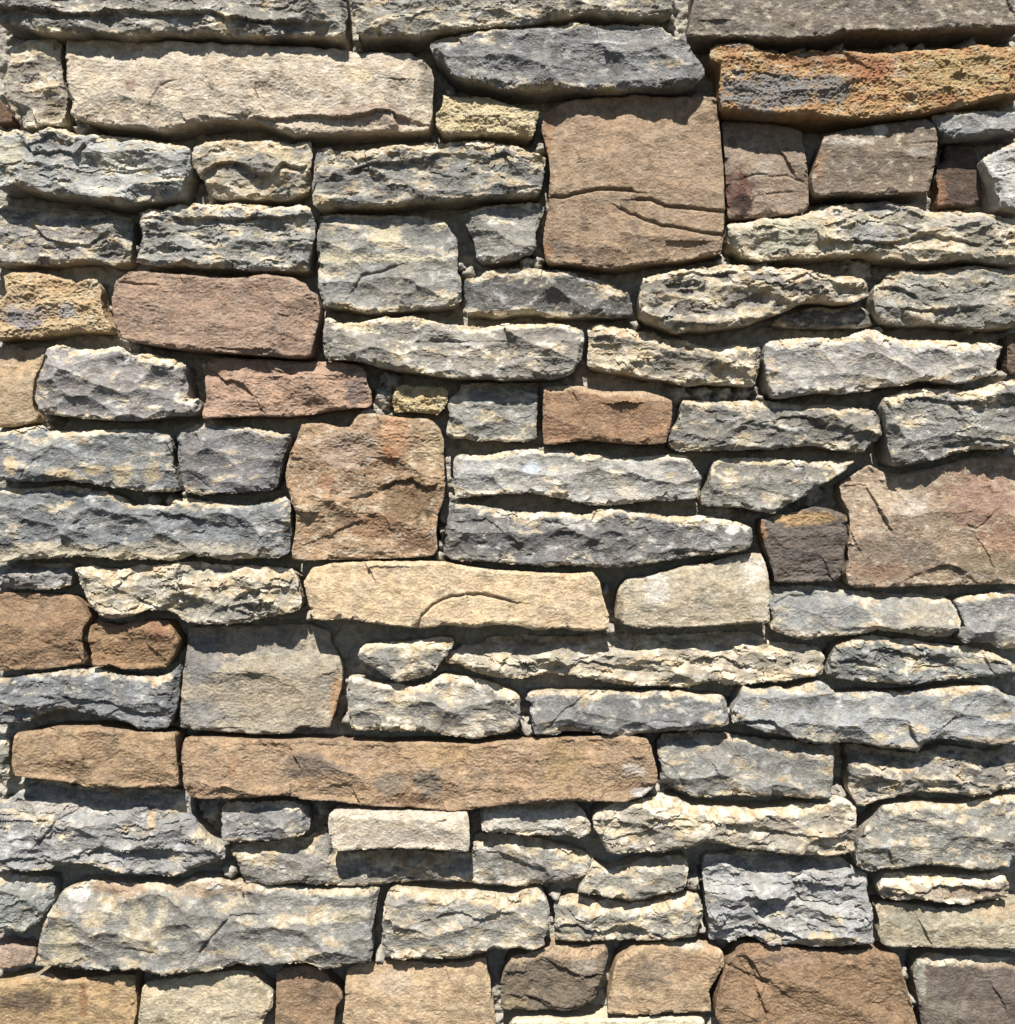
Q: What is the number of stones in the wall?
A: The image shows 96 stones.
